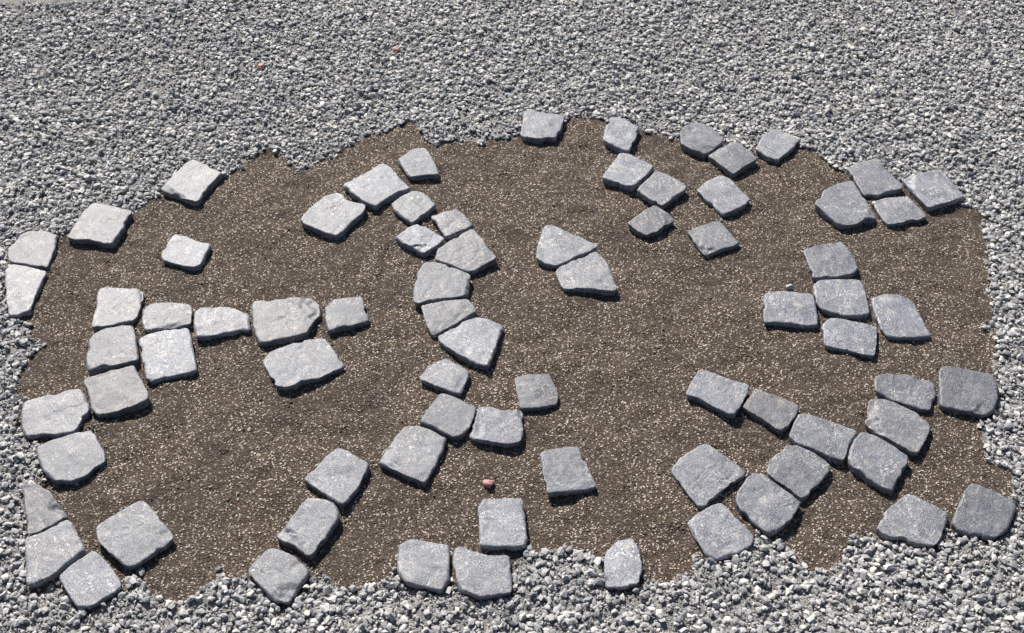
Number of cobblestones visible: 77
